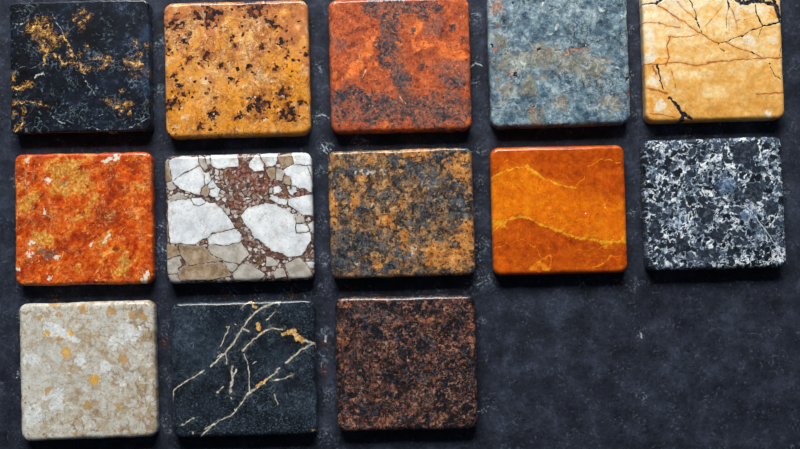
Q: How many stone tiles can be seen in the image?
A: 13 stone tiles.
